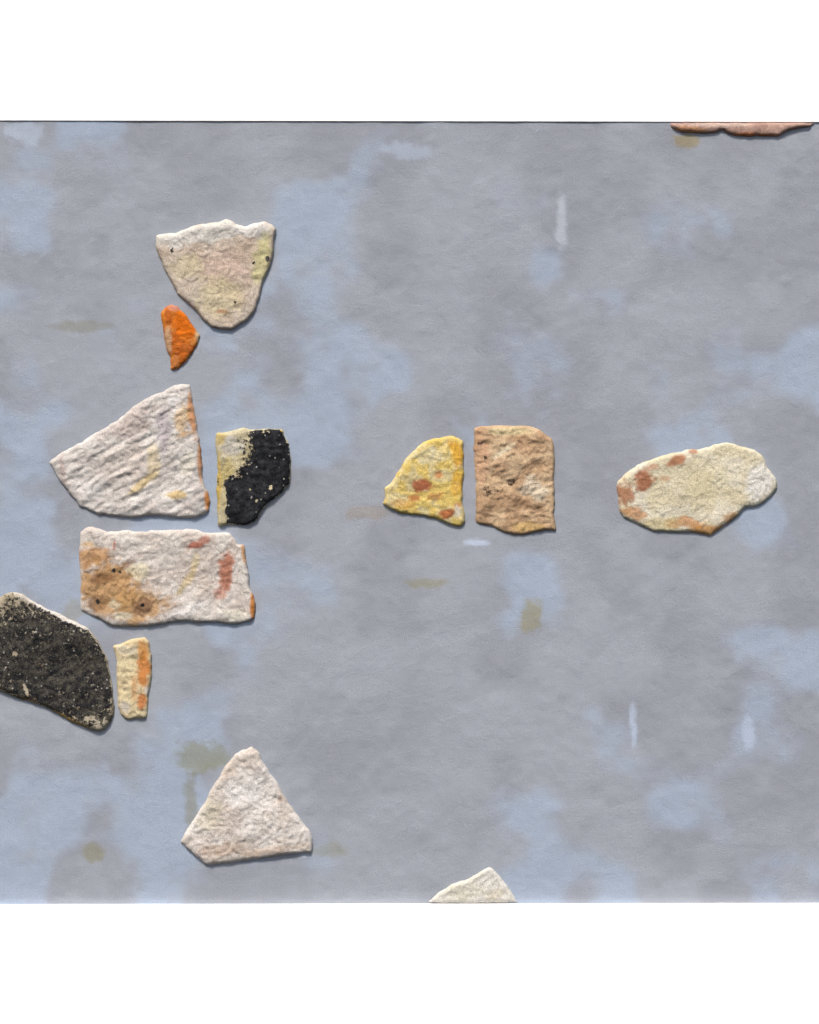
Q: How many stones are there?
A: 13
